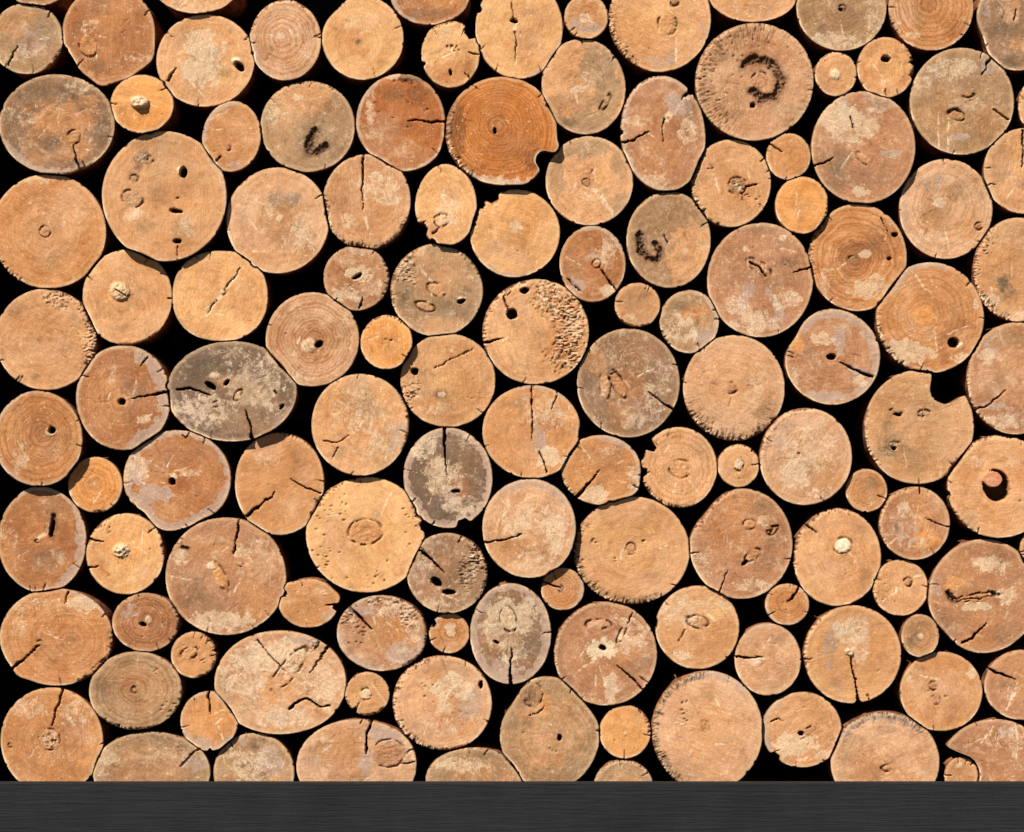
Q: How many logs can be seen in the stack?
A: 126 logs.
